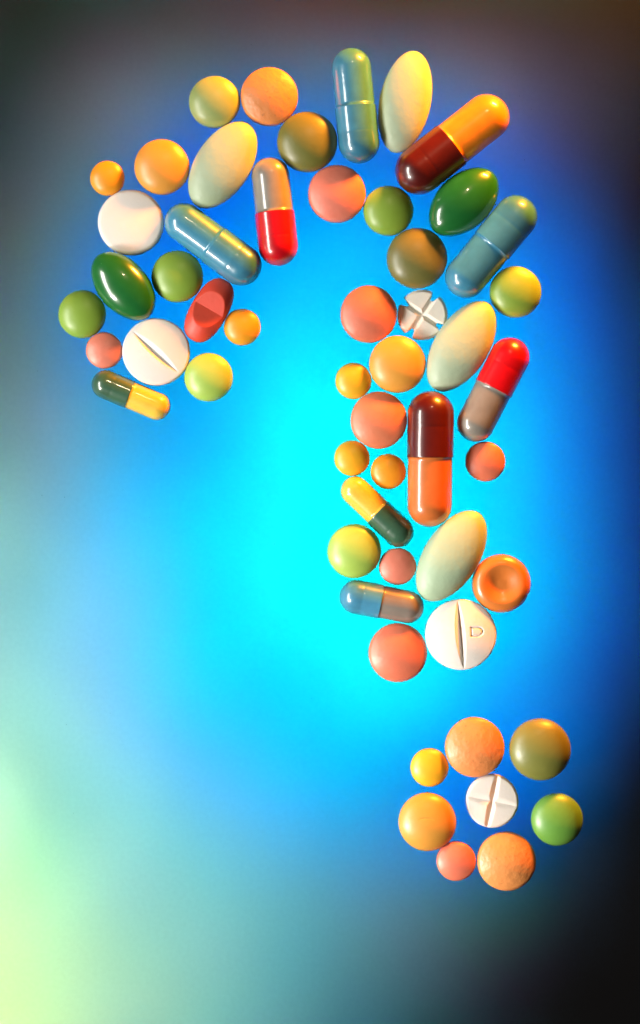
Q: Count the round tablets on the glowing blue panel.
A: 37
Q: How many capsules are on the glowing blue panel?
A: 10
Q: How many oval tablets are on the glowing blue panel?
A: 7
